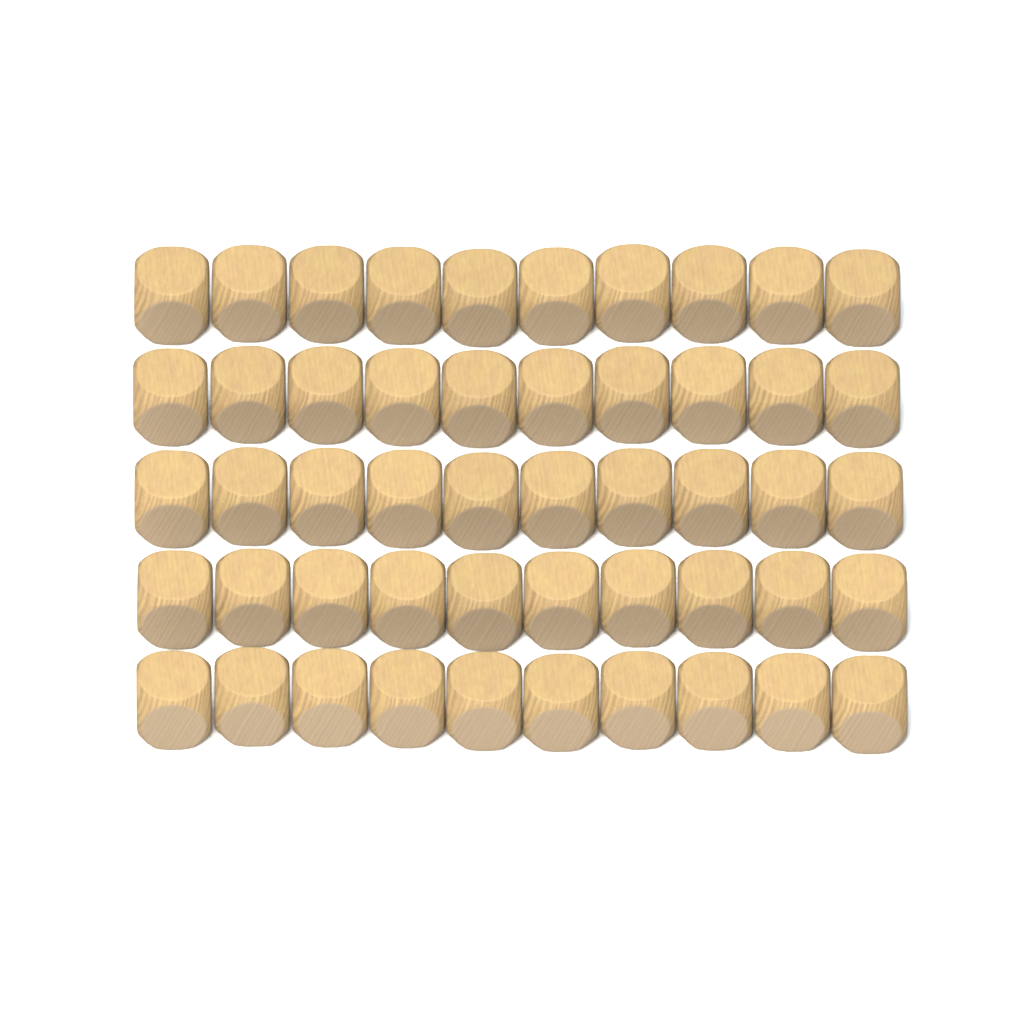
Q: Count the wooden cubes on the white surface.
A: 50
